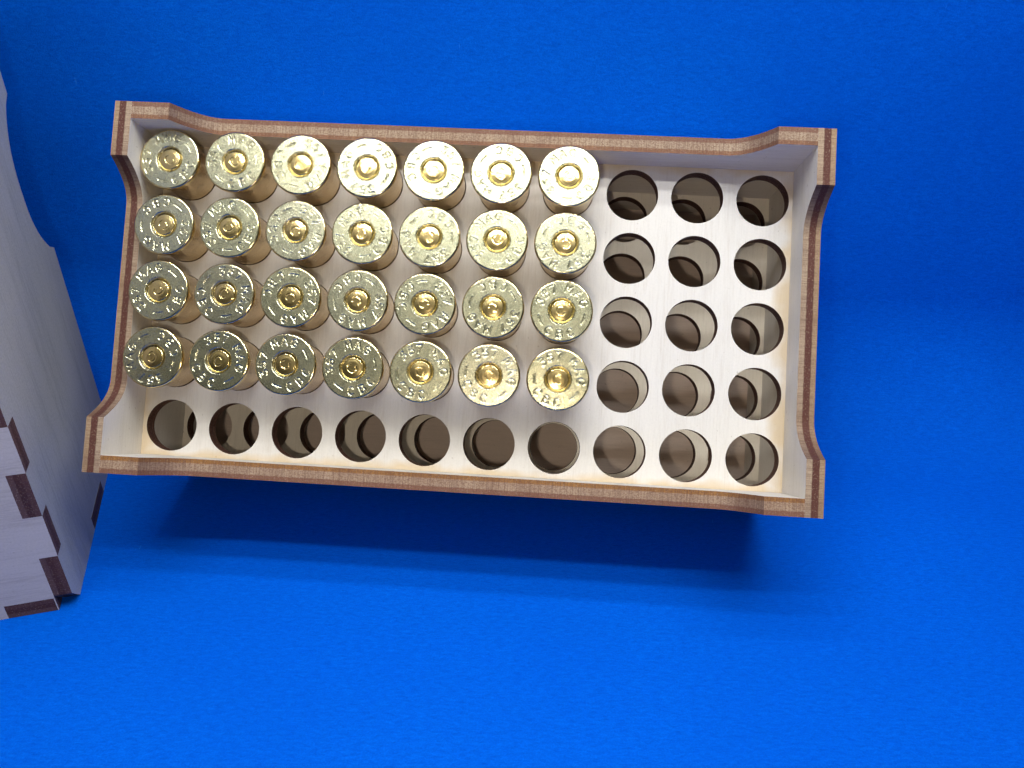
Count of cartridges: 28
